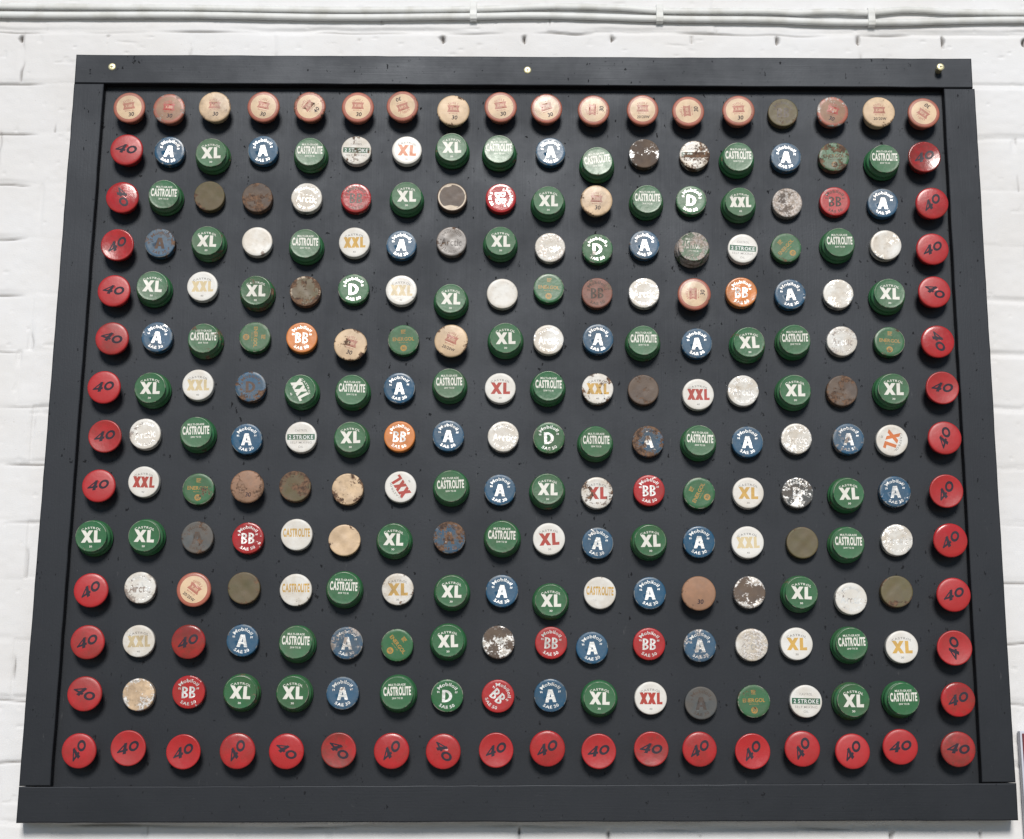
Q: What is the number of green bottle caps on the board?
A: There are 74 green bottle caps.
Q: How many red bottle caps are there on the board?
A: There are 51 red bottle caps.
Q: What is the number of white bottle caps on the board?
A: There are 45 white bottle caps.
